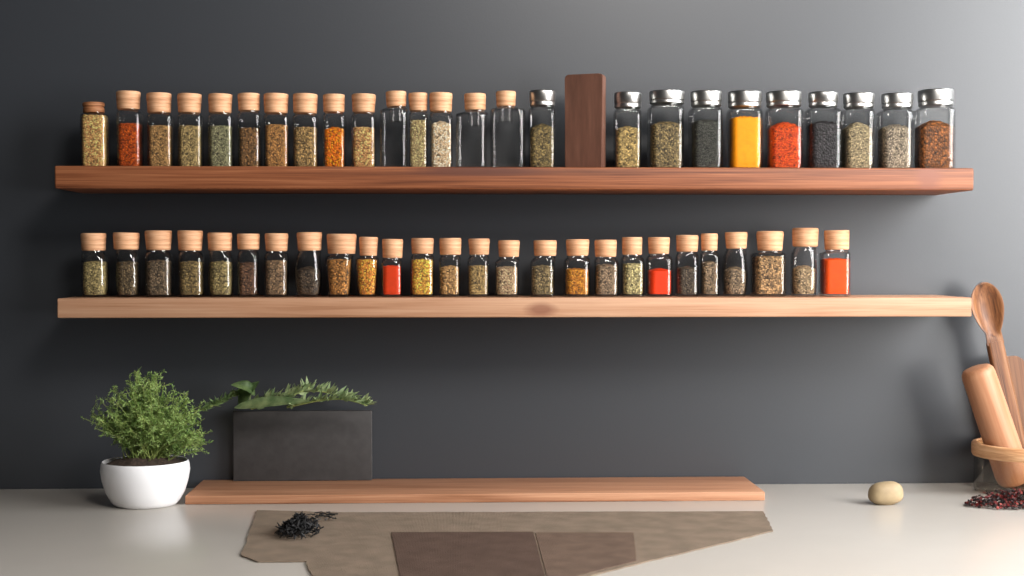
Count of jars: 51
